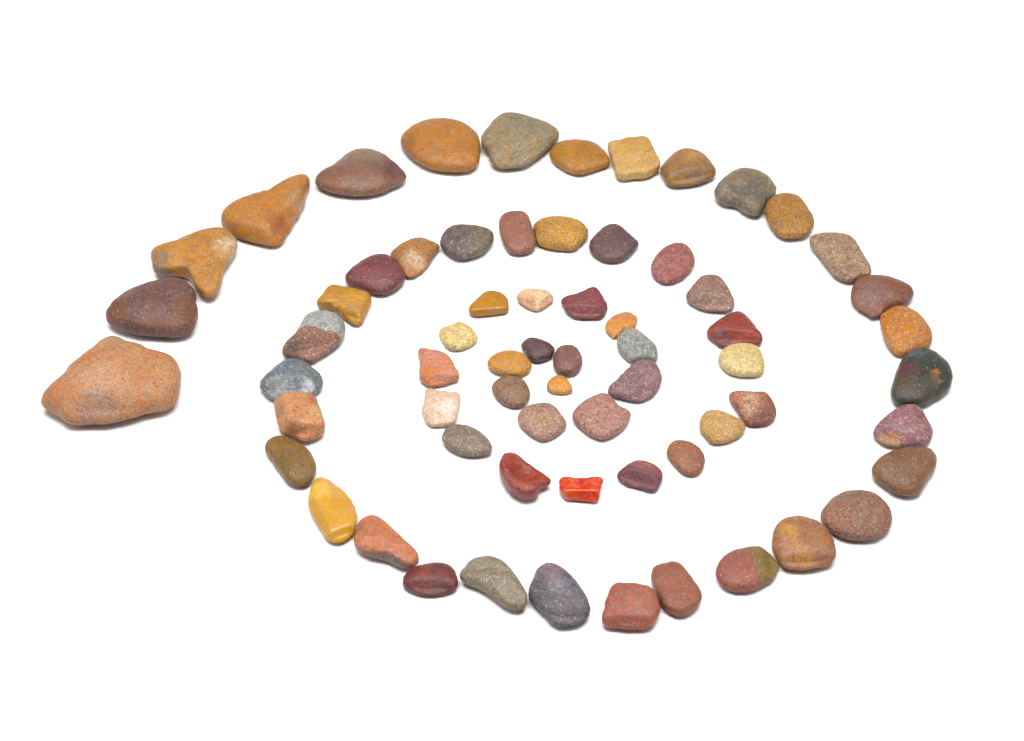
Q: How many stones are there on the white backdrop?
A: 66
